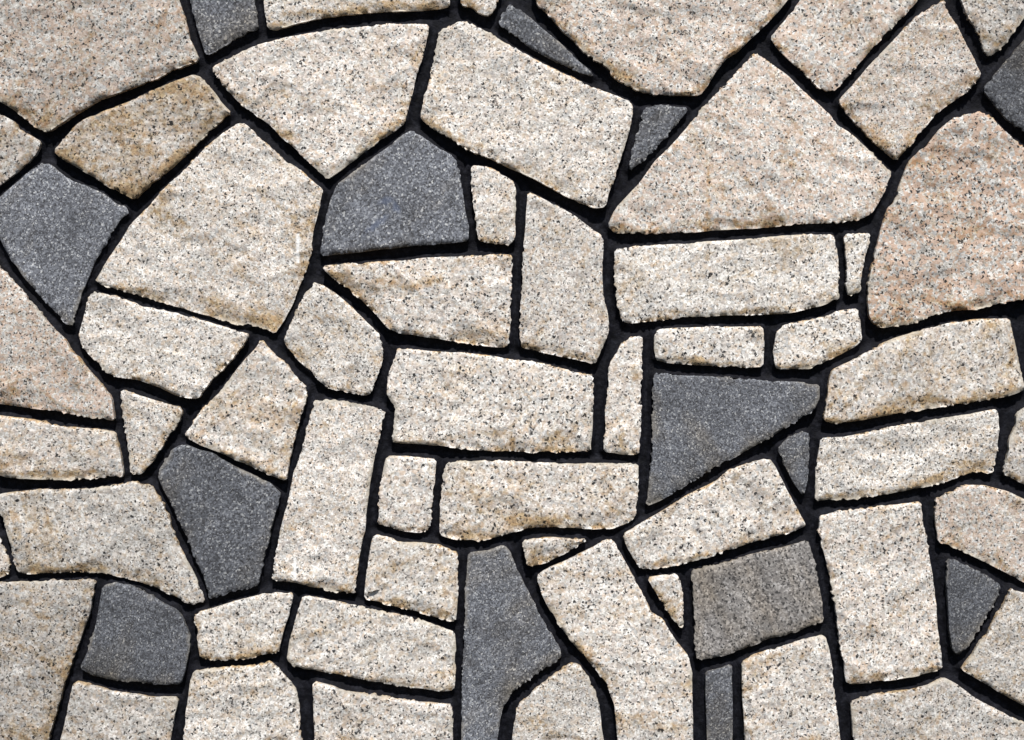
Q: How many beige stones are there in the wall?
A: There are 54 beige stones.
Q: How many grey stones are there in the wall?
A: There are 14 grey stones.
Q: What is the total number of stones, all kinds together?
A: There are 68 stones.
